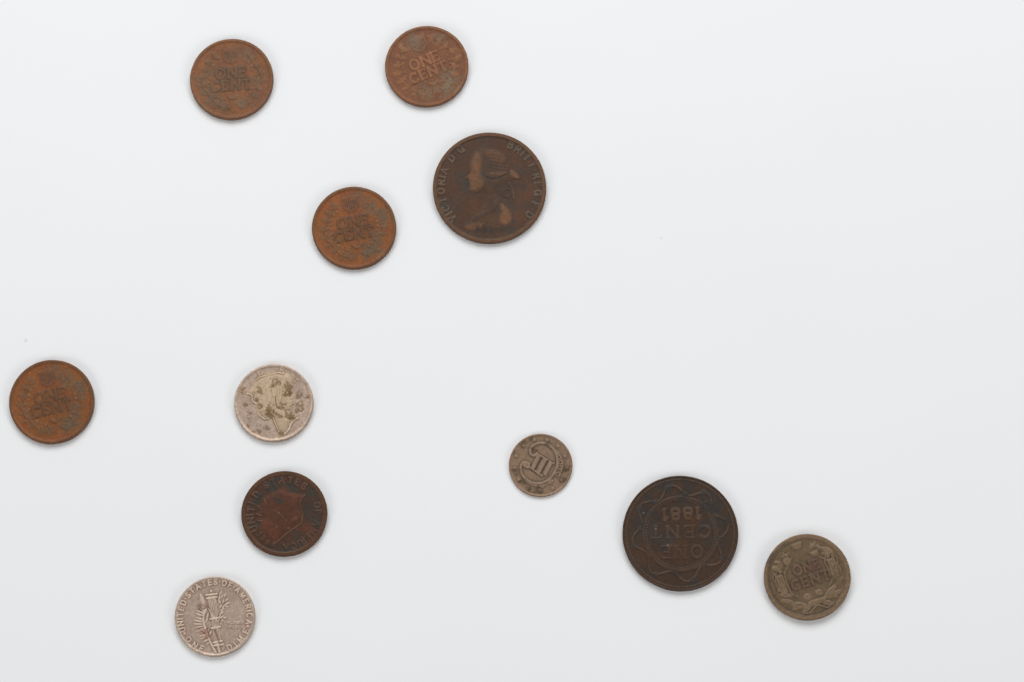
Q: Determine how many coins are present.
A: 11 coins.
